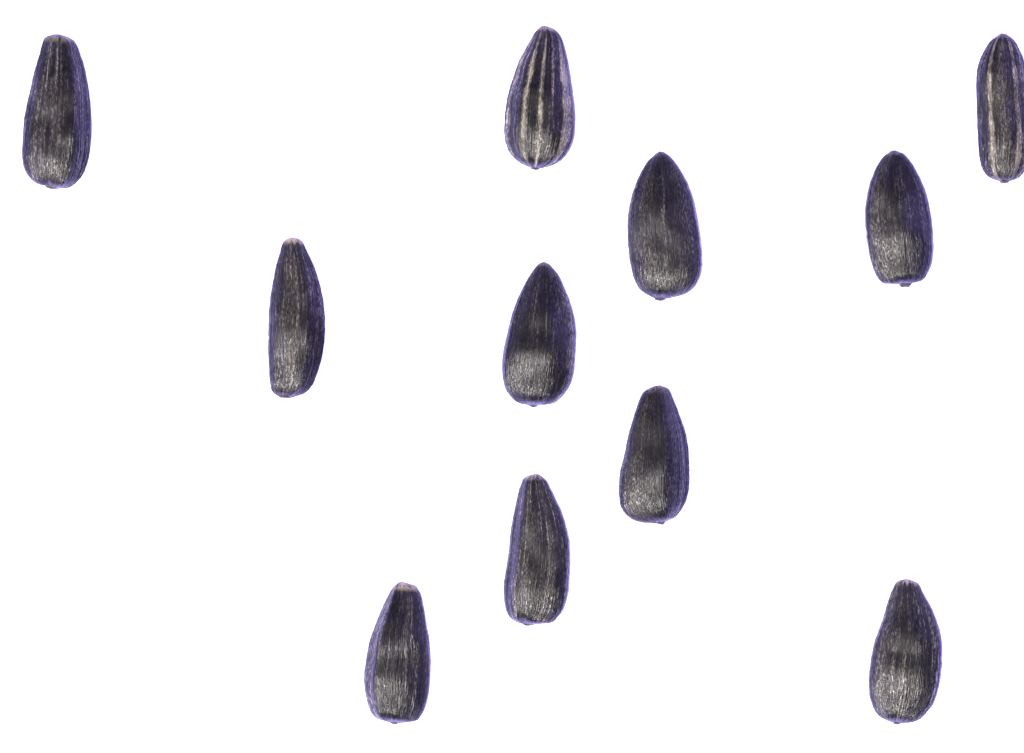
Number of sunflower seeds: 11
